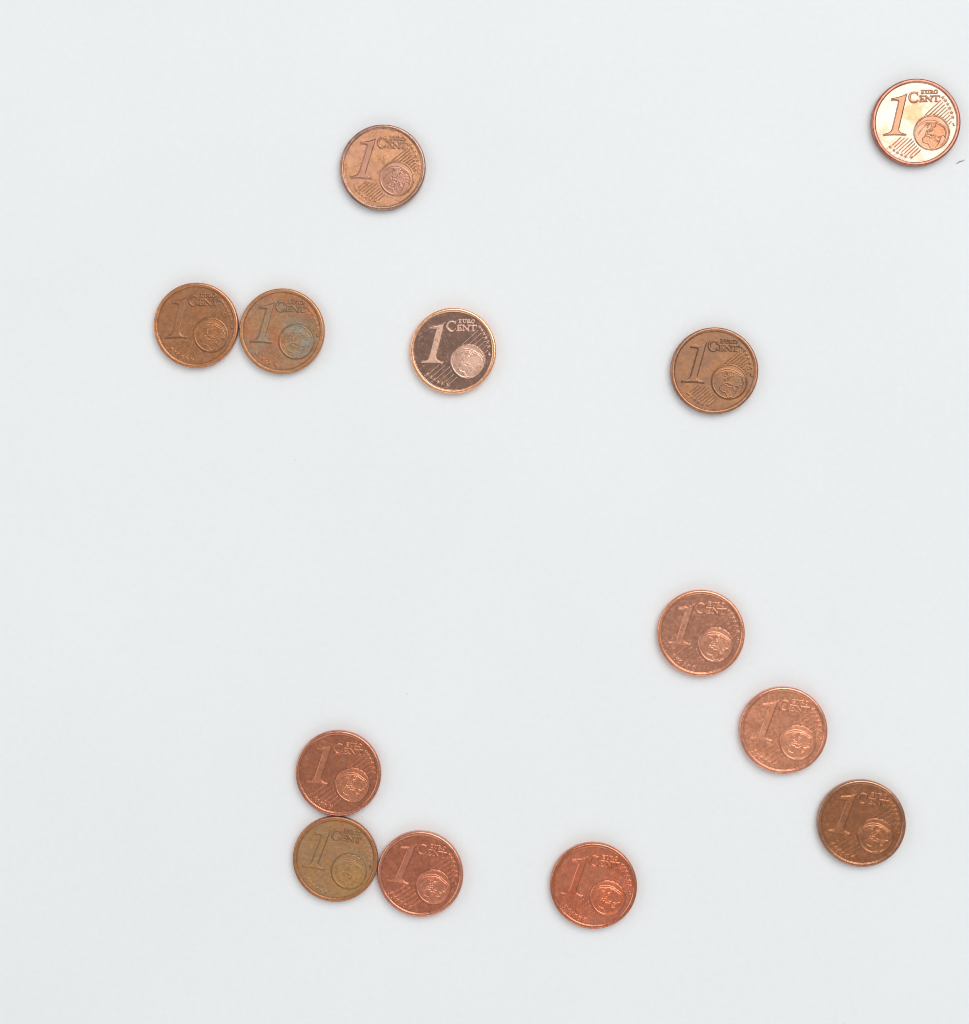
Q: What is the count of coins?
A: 13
